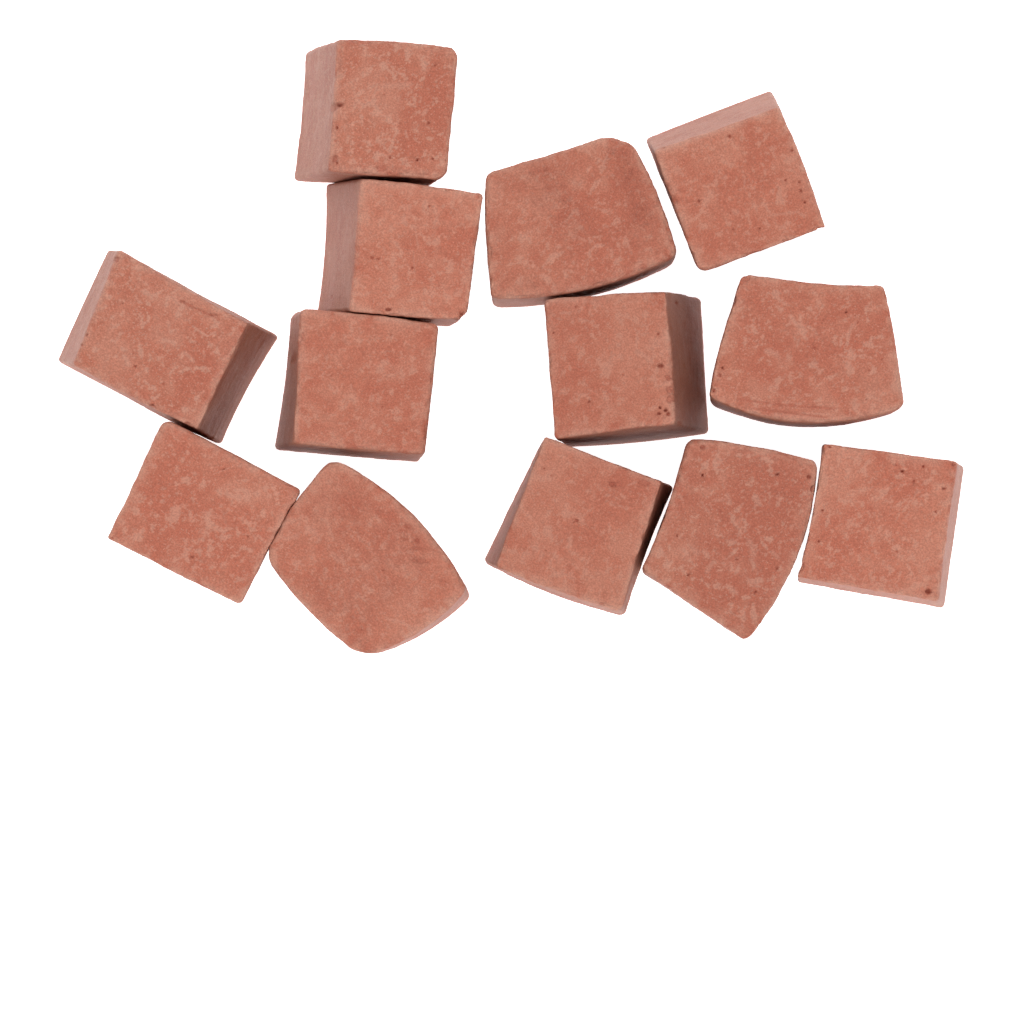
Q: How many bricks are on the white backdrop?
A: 13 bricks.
